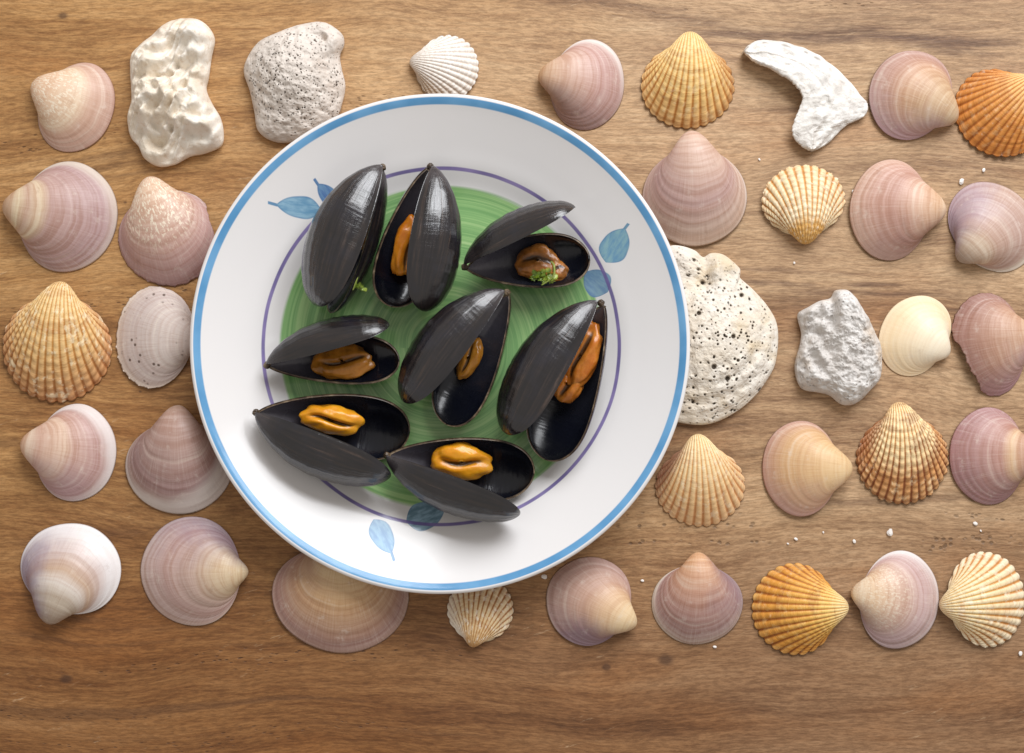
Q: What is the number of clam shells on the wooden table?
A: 21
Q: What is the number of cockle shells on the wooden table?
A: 10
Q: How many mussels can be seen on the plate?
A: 8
